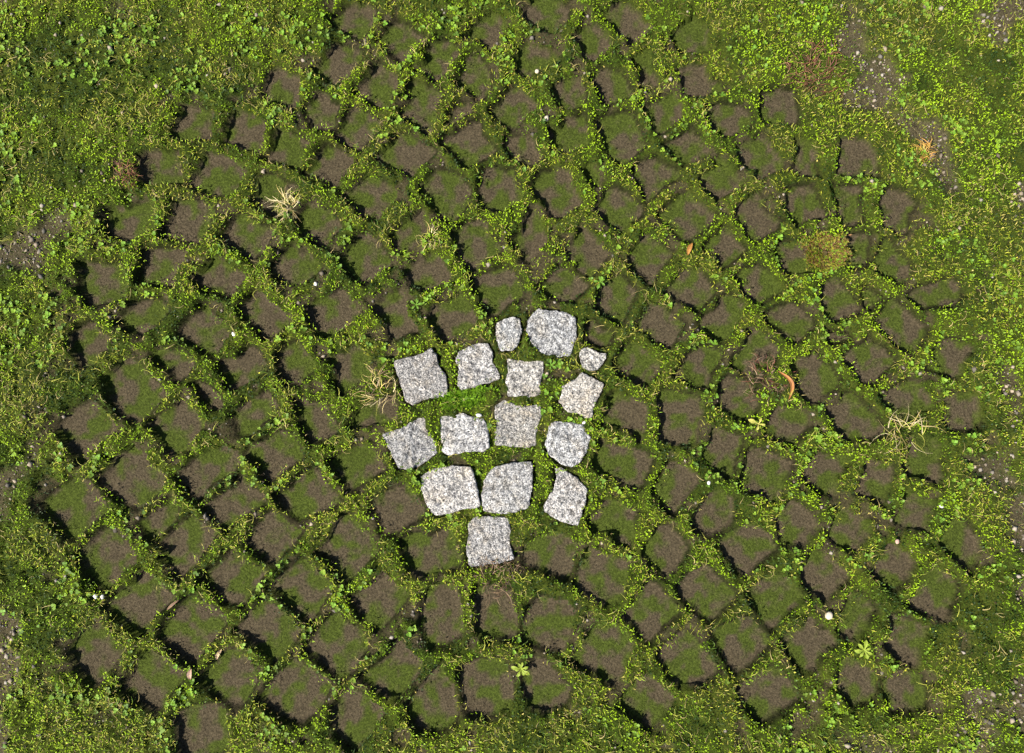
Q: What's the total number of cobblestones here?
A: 15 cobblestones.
